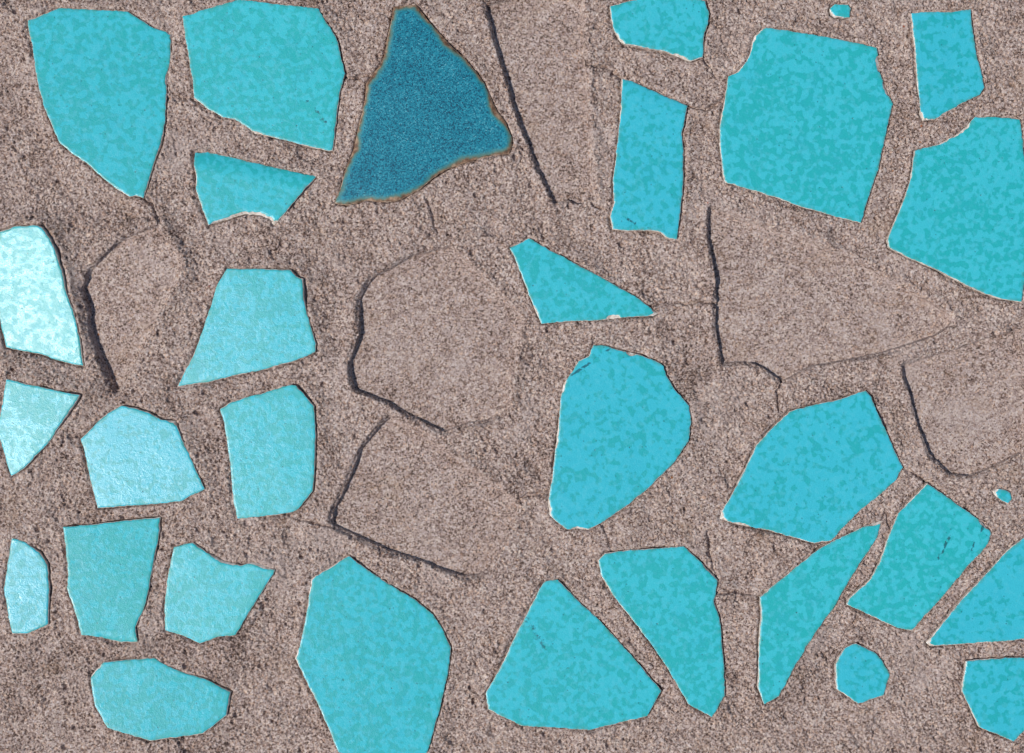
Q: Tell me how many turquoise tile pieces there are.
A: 30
